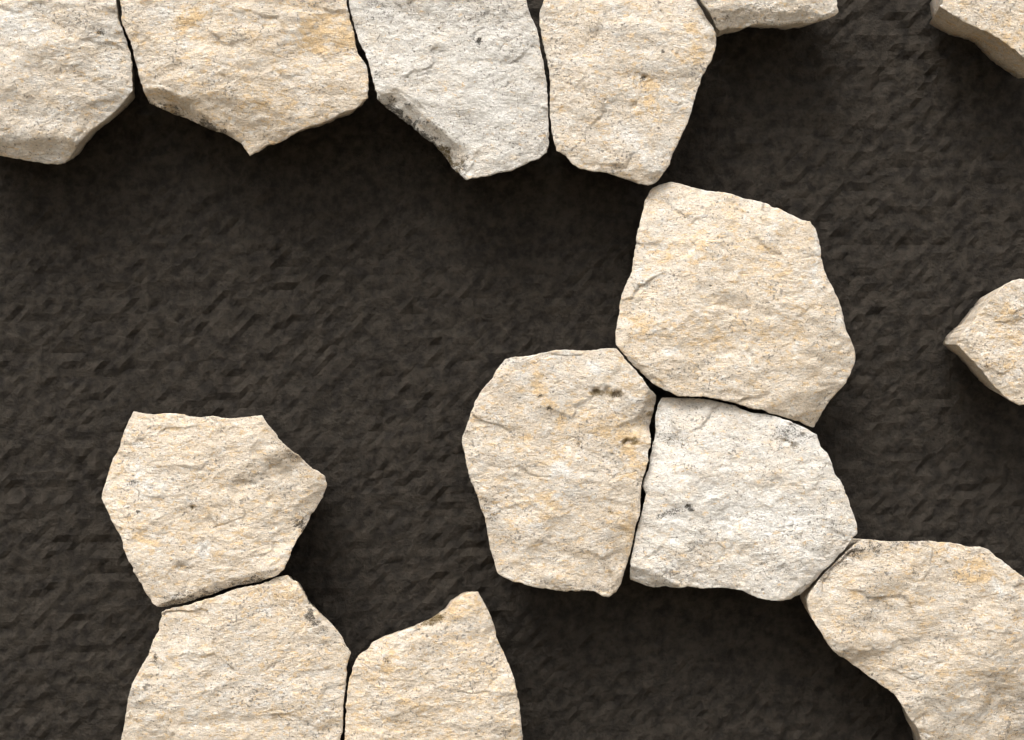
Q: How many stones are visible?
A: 14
